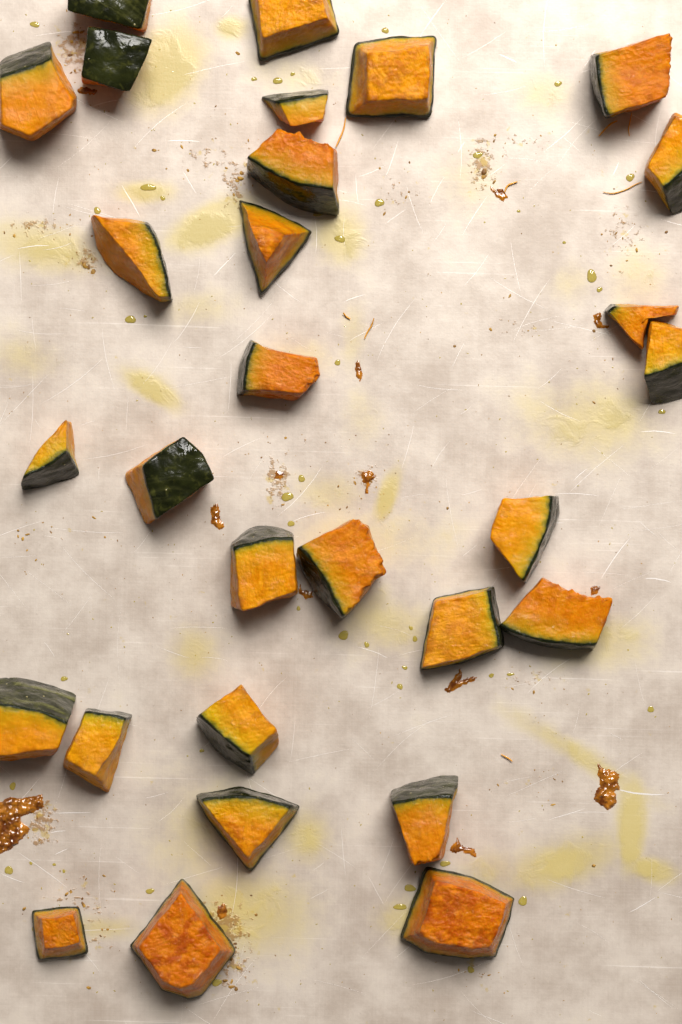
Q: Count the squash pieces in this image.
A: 29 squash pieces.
